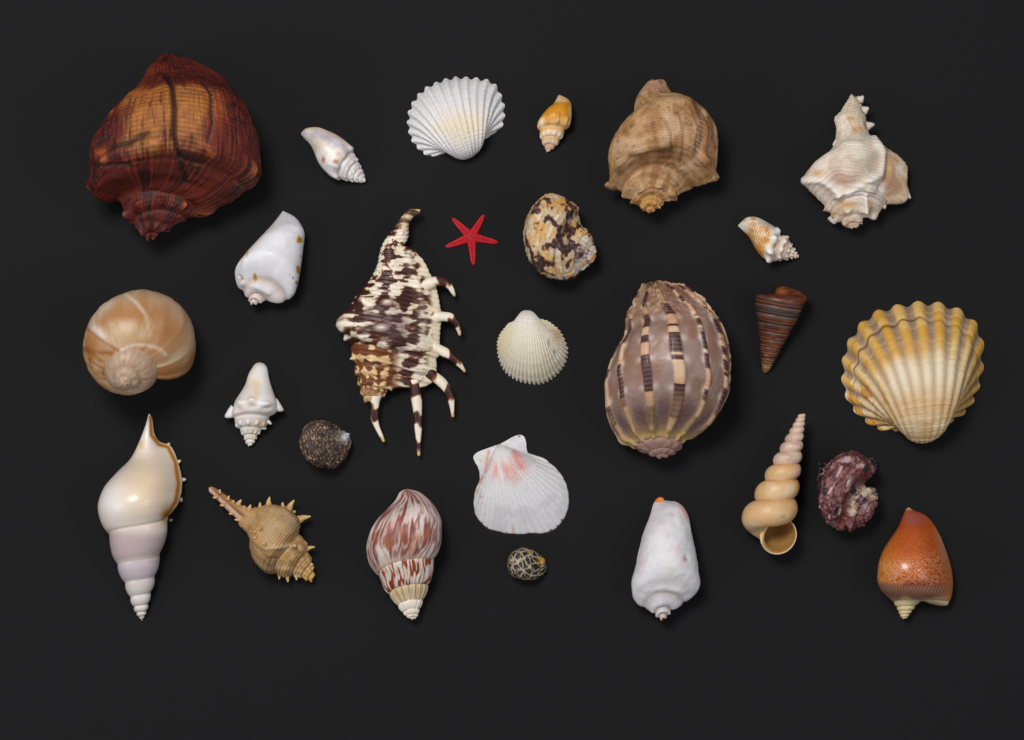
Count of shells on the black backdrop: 26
